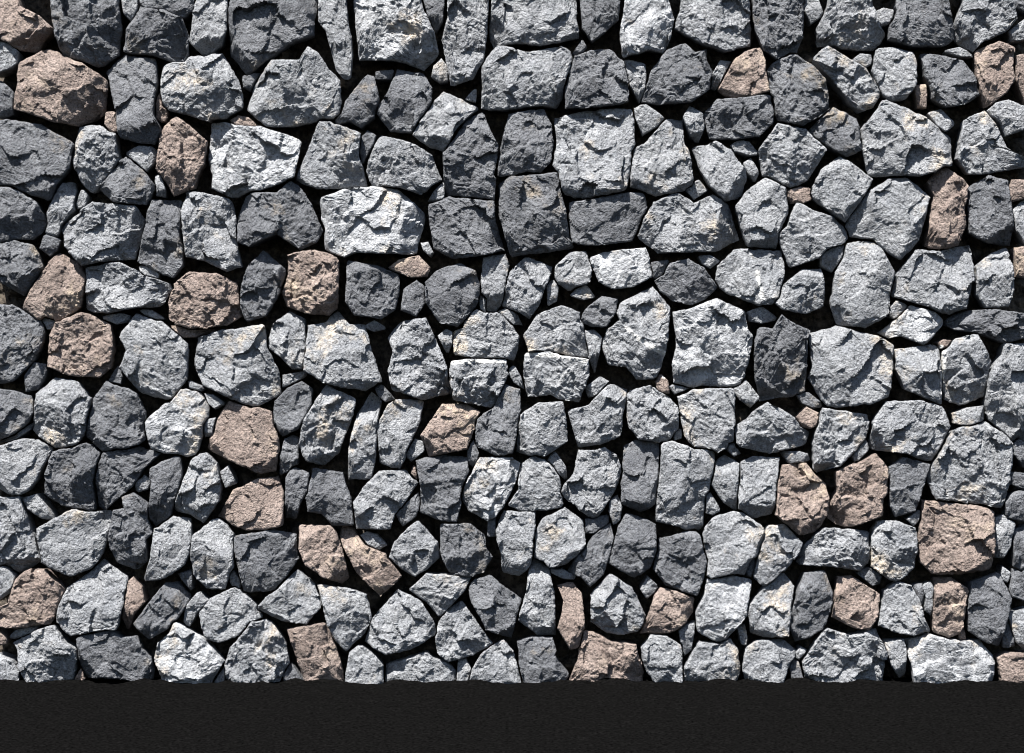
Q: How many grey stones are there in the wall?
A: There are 195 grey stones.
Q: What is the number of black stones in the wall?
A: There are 91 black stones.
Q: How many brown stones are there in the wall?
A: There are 44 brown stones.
